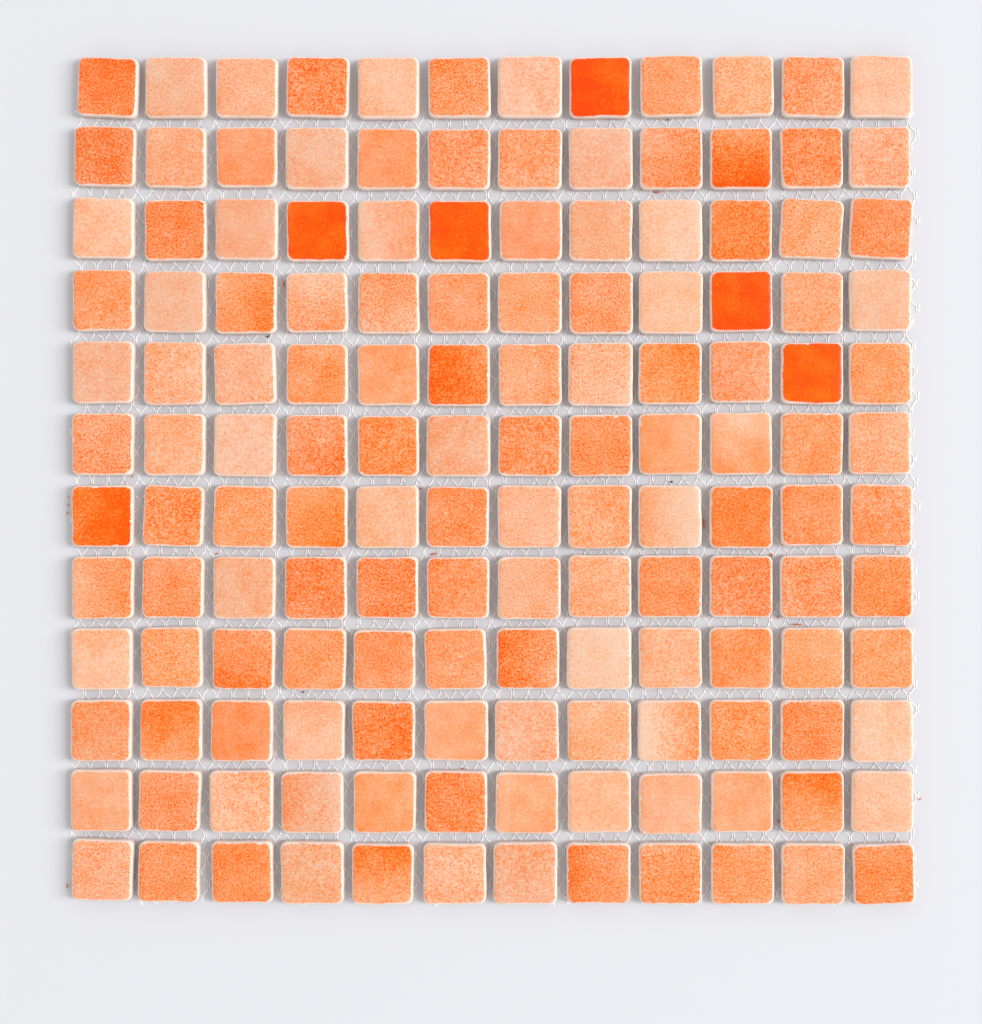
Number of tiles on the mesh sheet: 144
